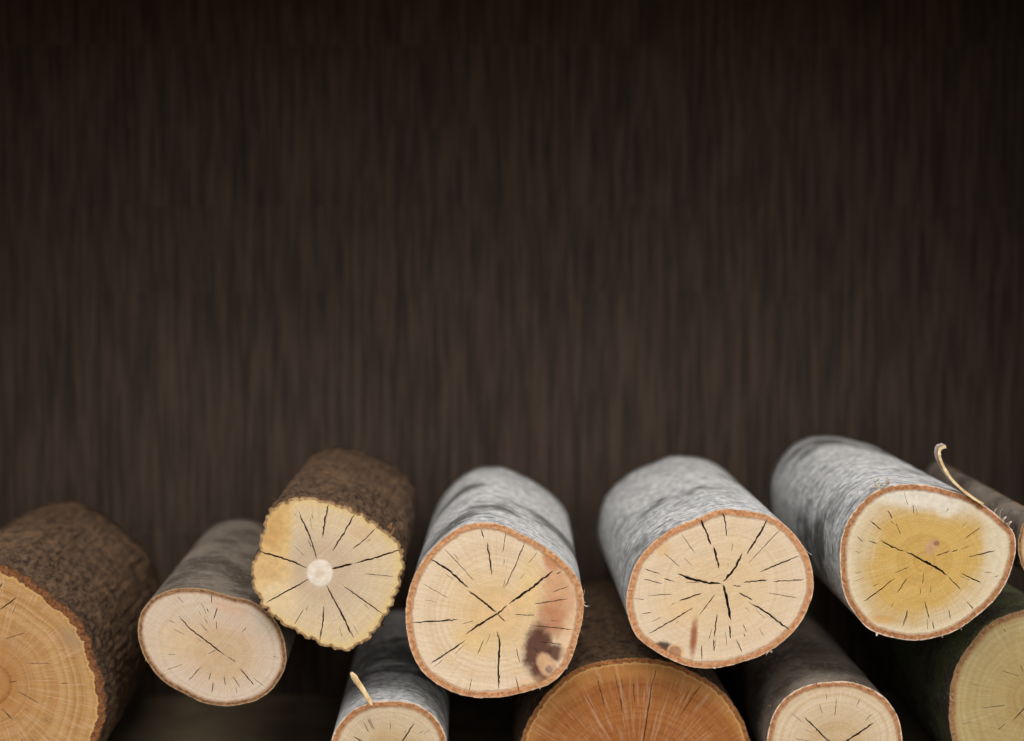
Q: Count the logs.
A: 11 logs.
